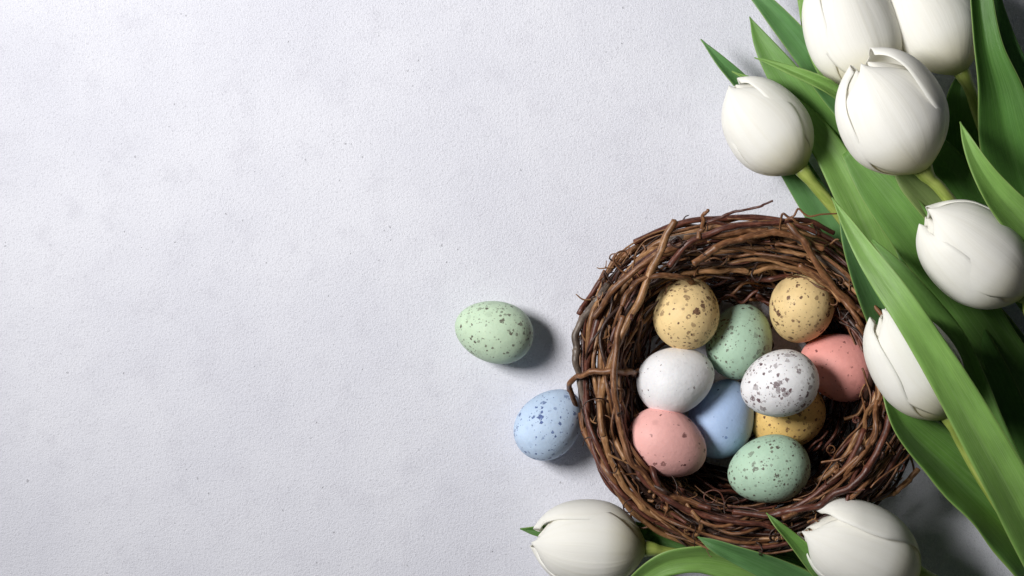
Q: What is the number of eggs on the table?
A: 12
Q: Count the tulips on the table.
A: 8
